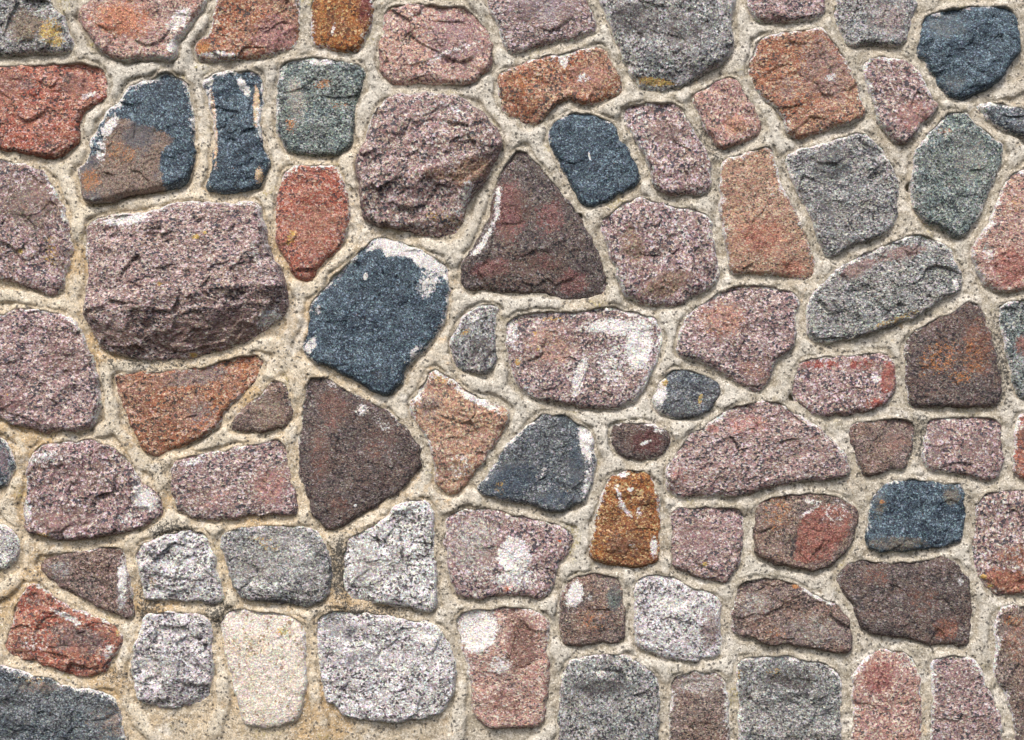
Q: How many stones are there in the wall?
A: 81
